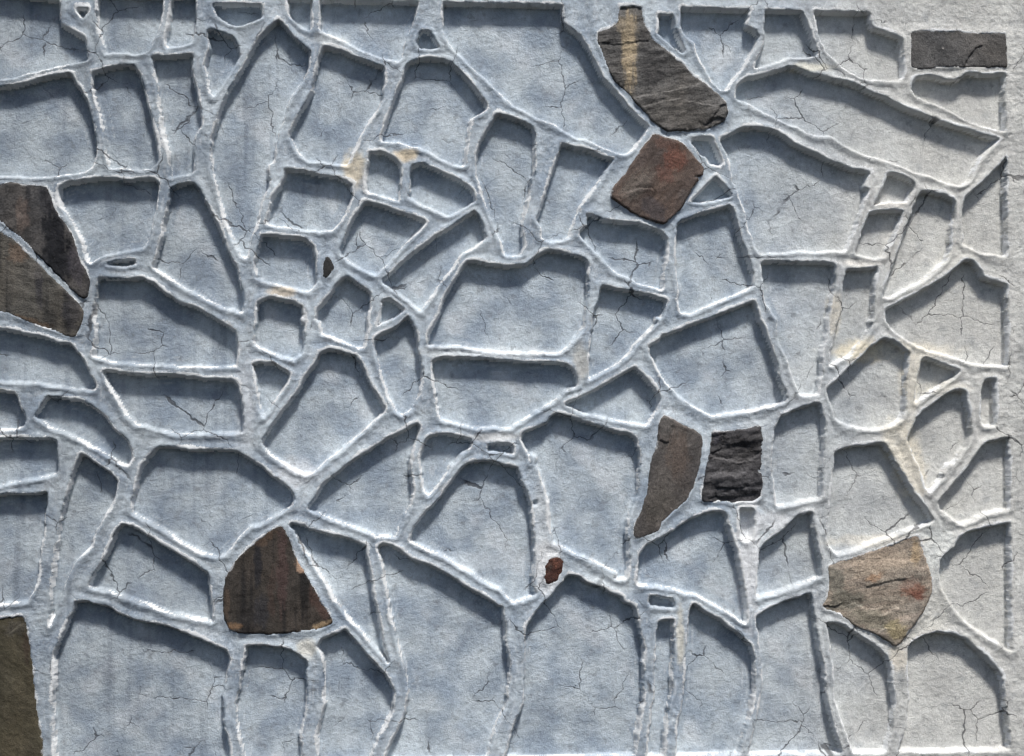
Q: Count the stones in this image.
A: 12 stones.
